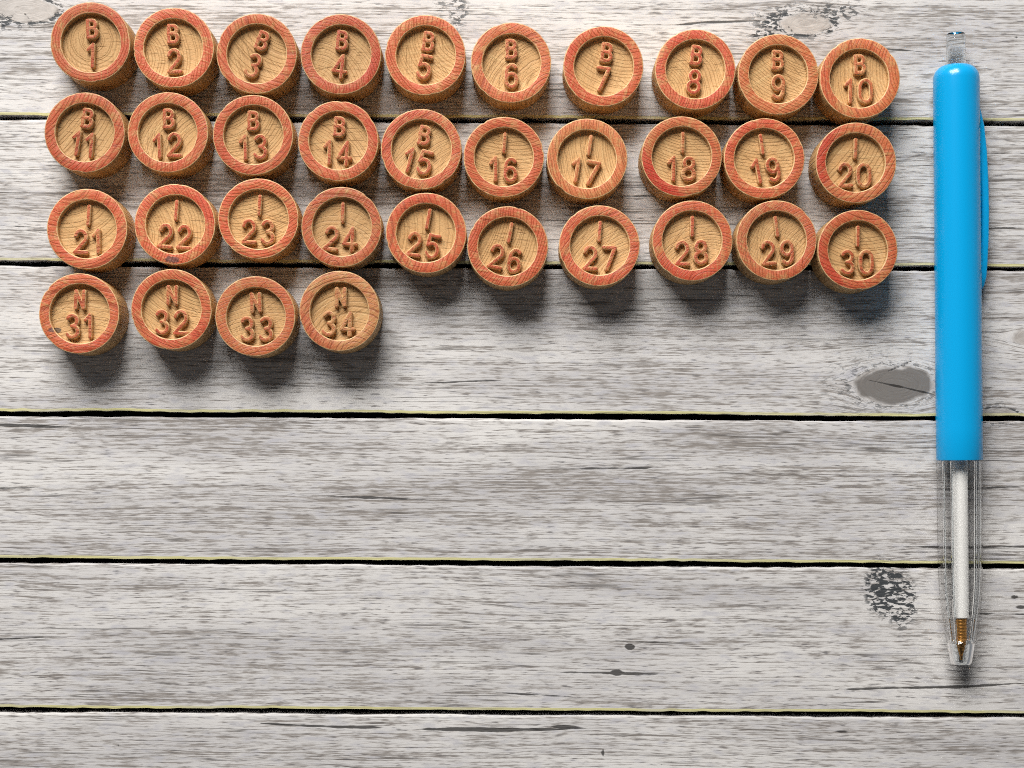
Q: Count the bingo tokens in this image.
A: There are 34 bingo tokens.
